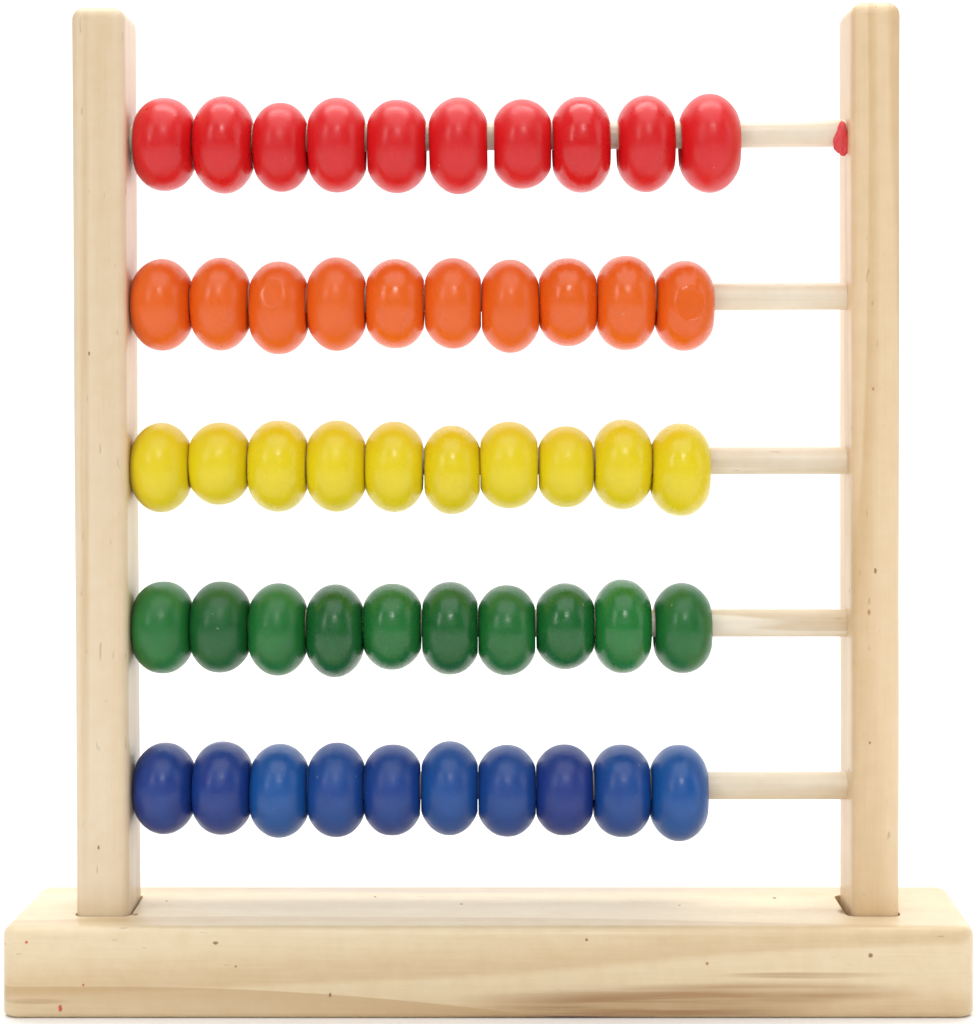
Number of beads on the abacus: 50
